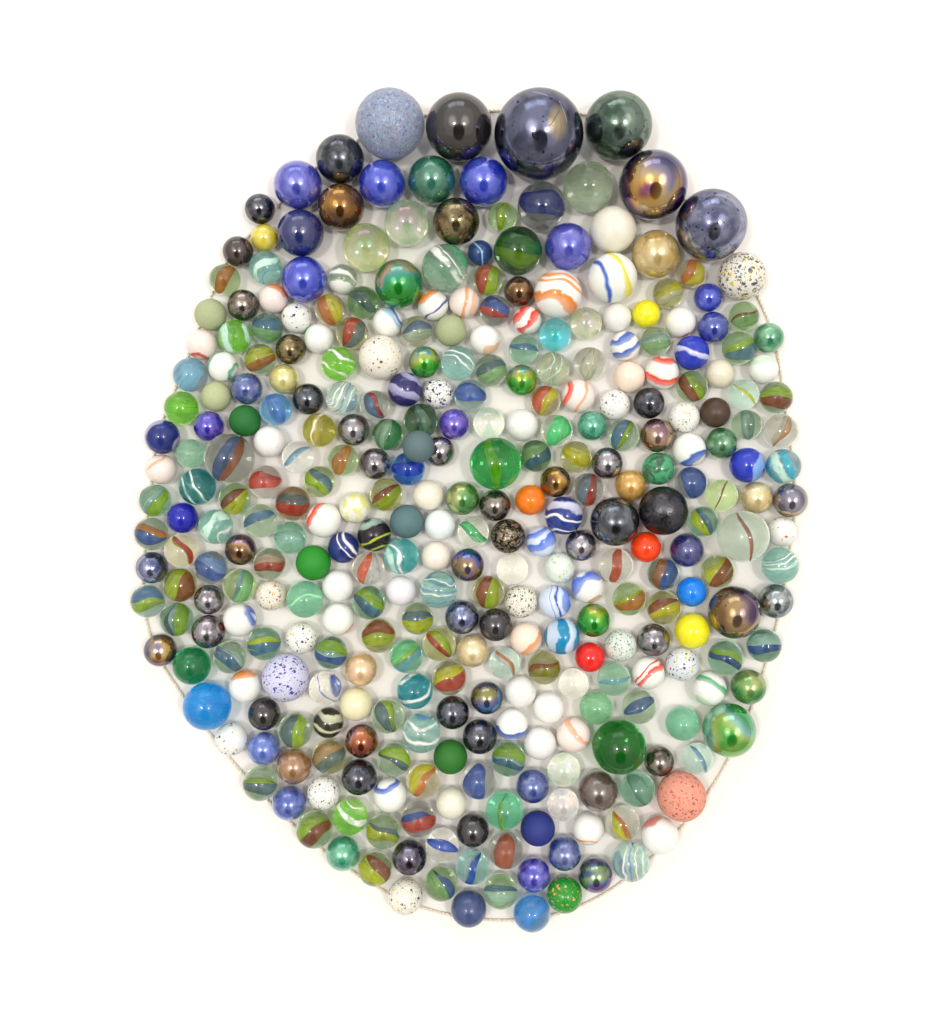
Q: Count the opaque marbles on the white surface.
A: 185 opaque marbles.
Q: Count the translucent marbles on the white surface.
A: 145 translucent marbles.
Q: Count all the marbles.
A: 330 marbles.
